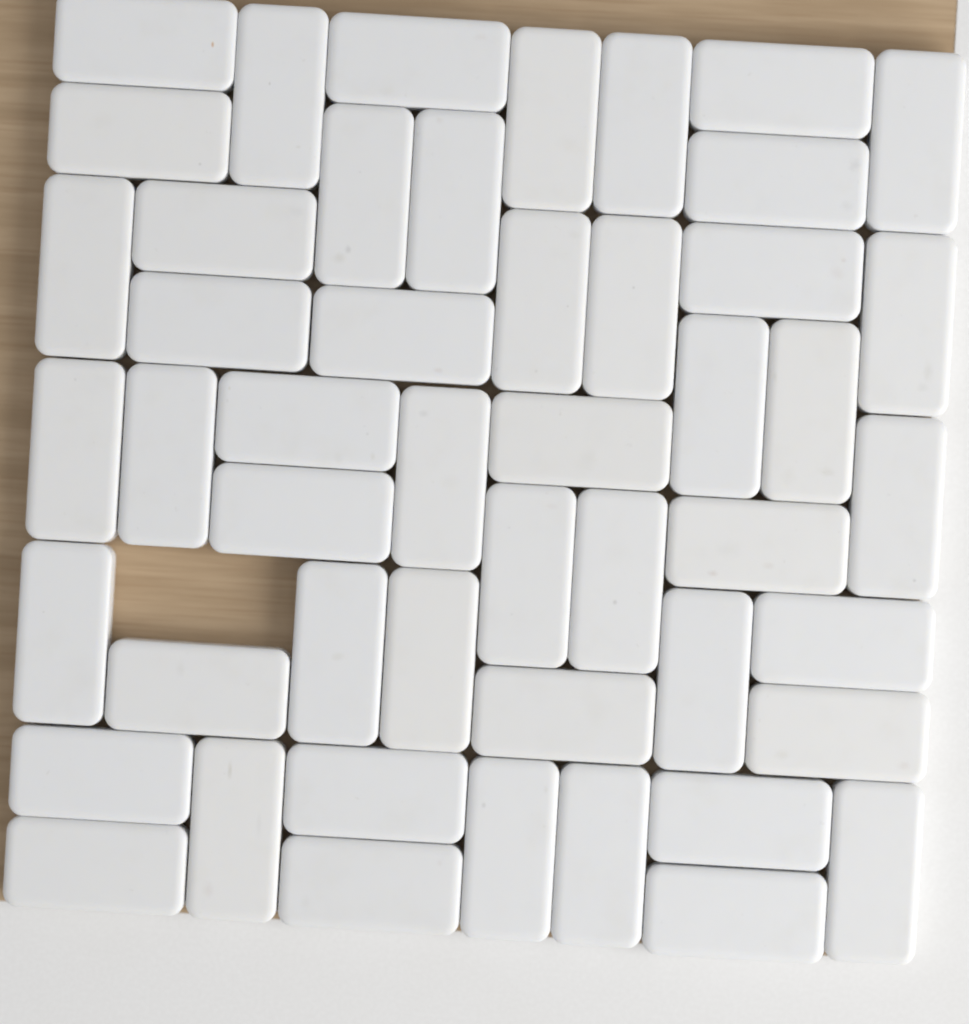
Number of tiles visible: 49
